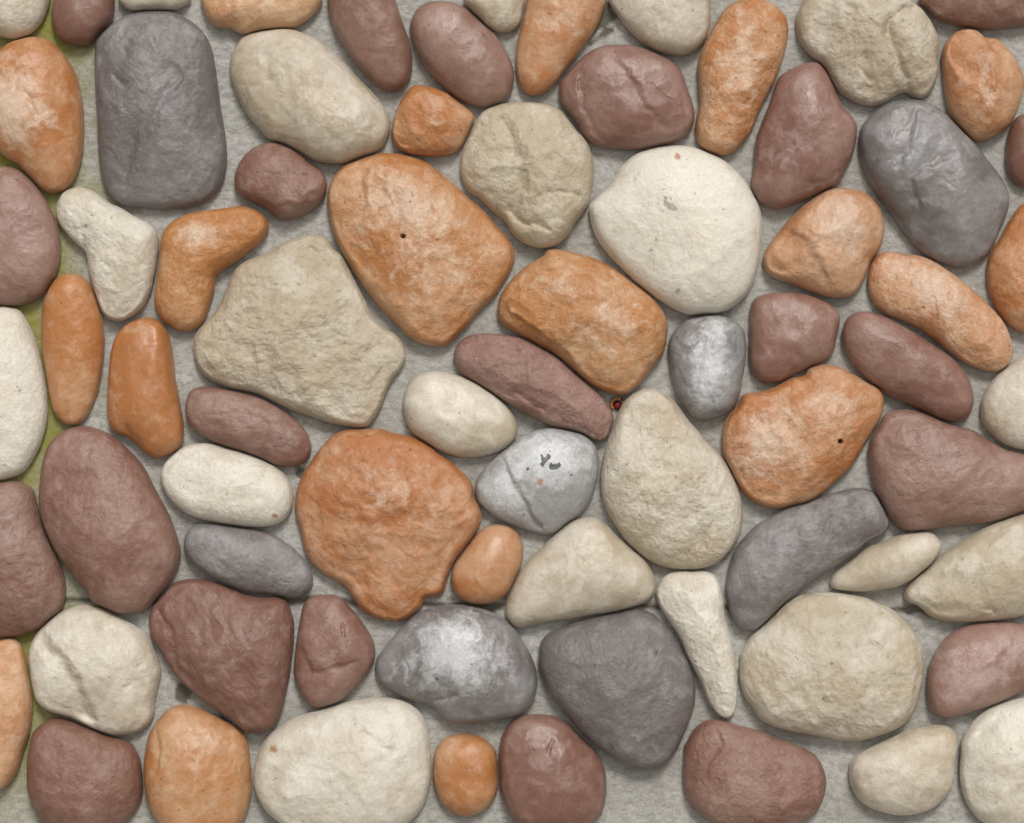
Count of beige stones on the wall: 24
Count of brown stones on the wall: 22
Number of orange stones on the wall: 20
